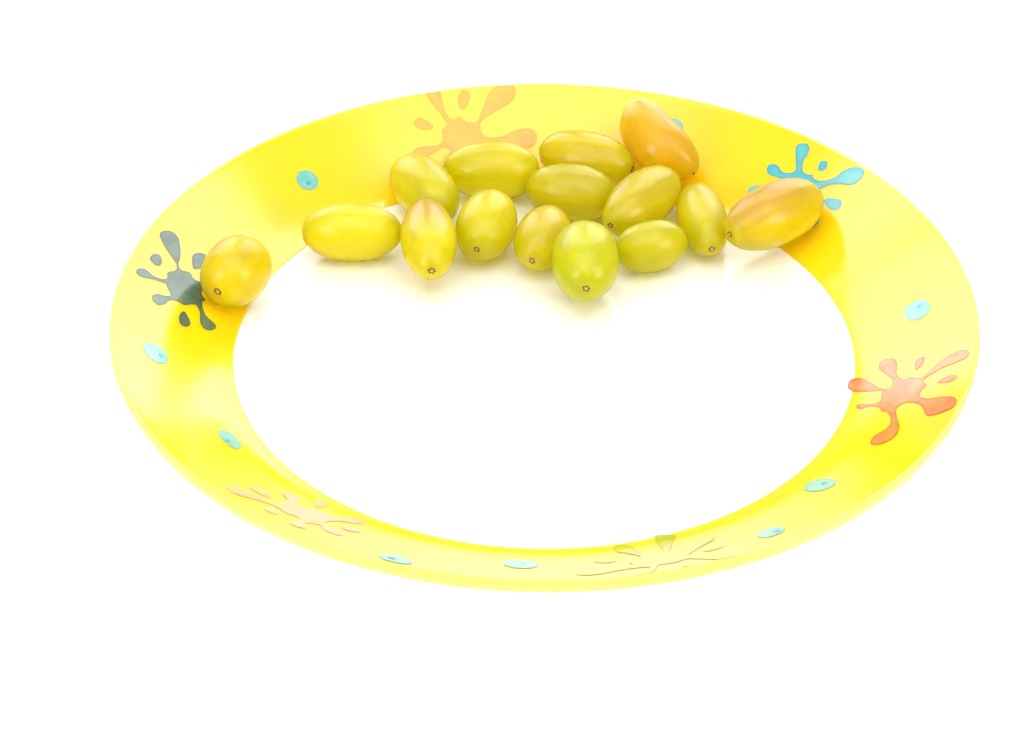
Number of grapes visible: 15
